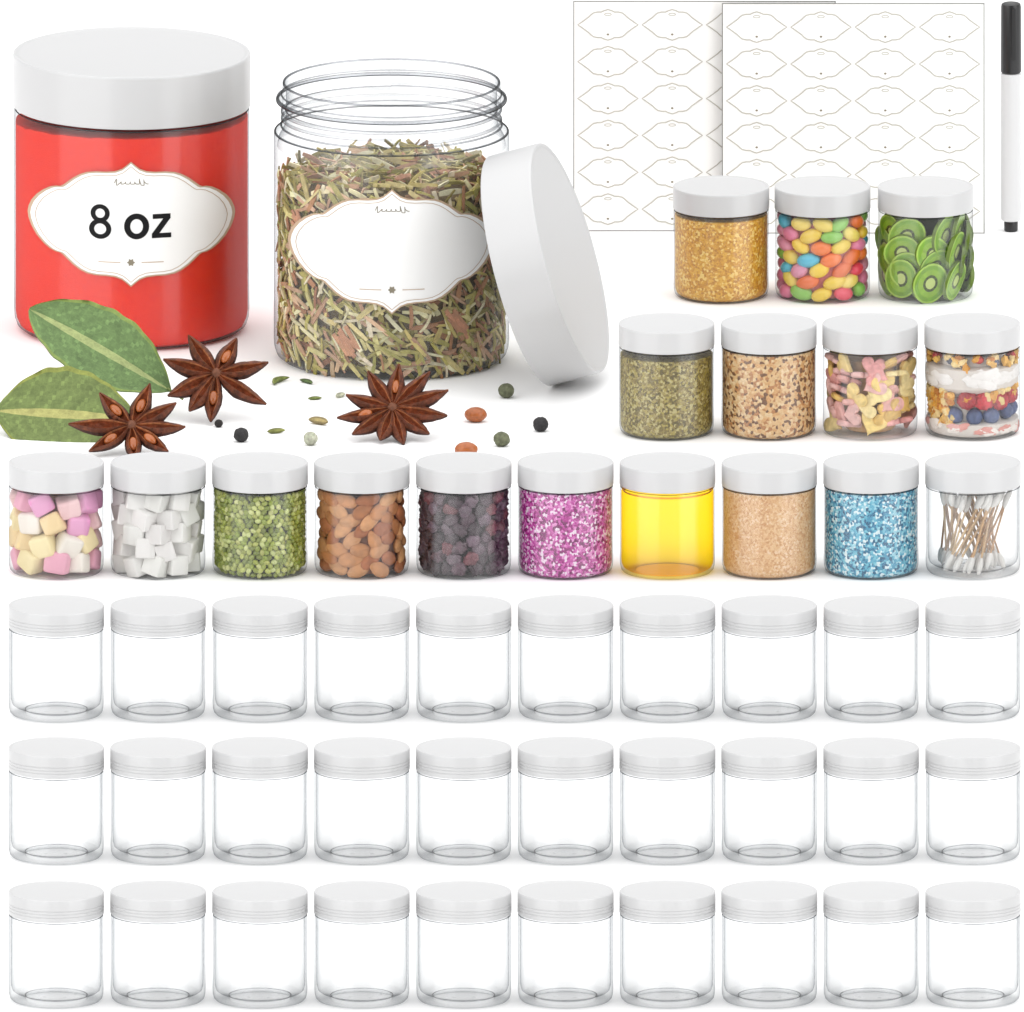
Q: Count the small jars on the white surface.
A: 47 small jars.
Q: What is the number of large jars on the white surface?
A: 2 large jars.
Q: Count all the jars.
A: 49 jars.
